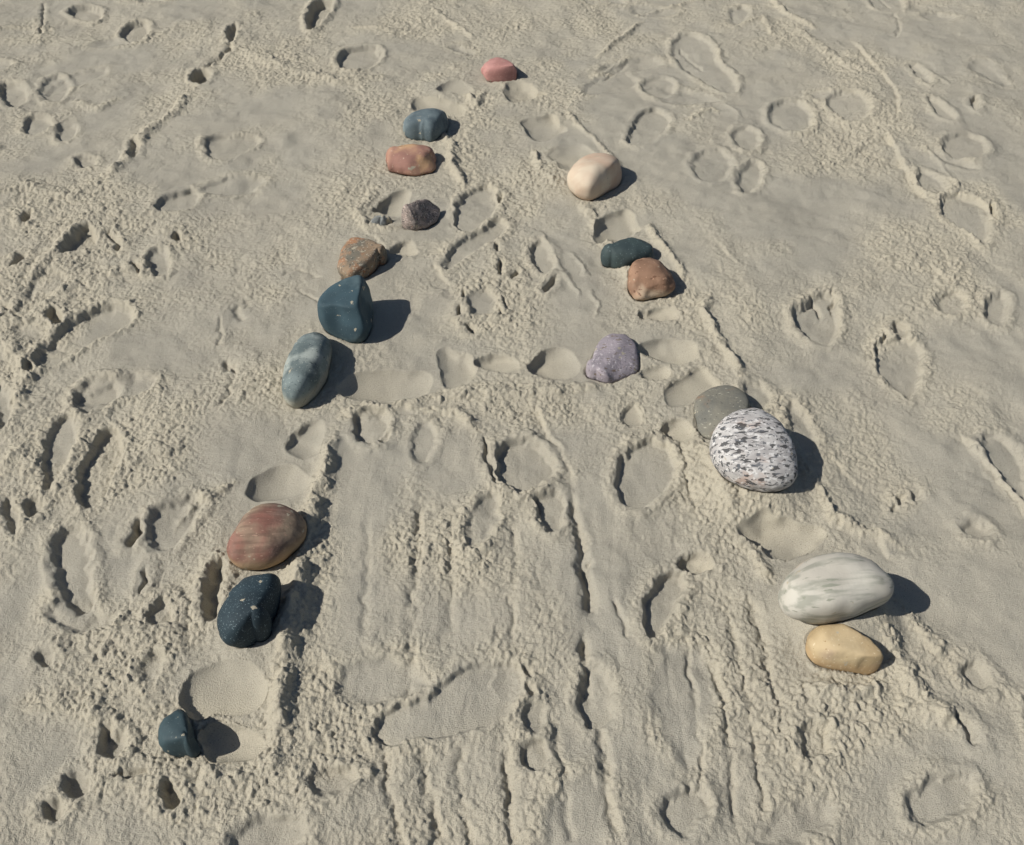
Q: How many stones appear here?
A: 19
